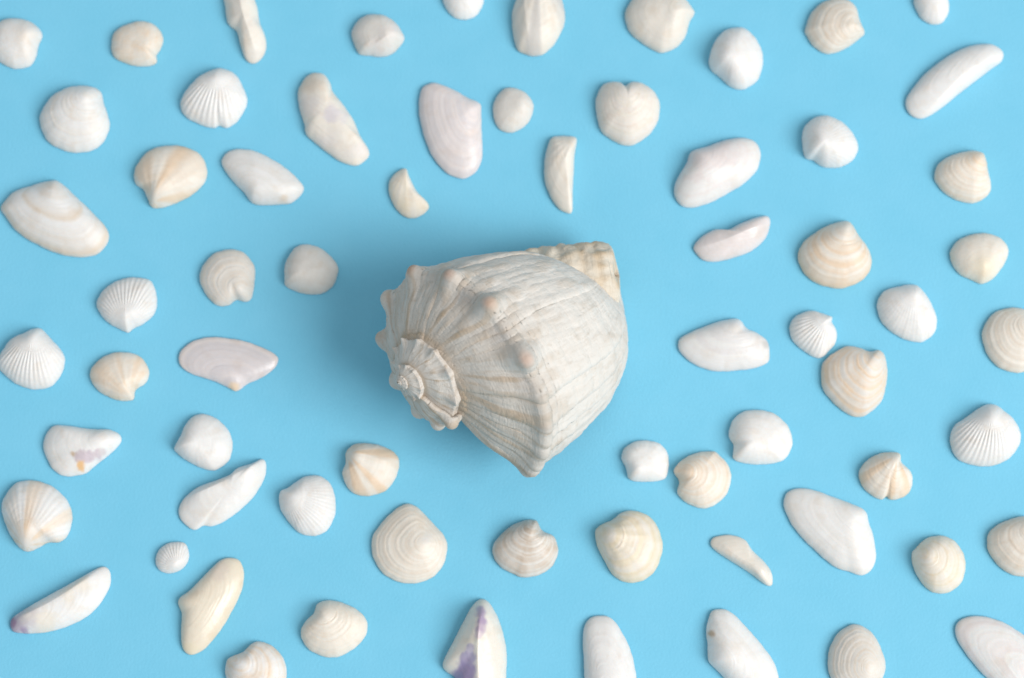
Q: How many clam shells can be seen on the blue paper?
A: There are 67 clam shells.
